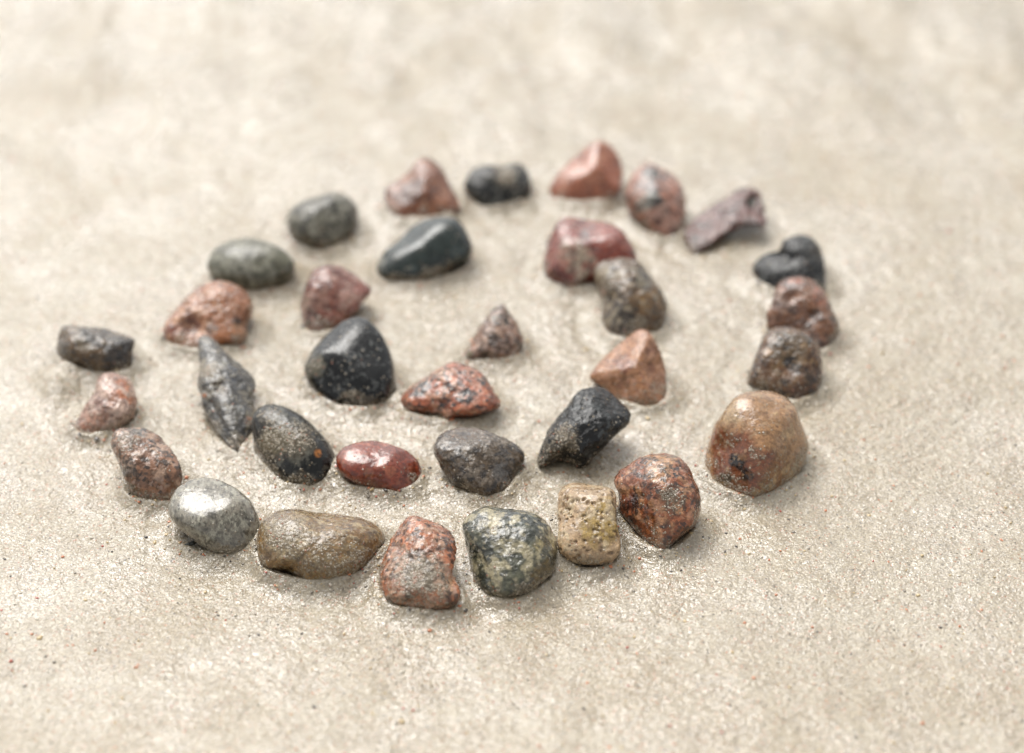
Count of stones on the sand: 34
